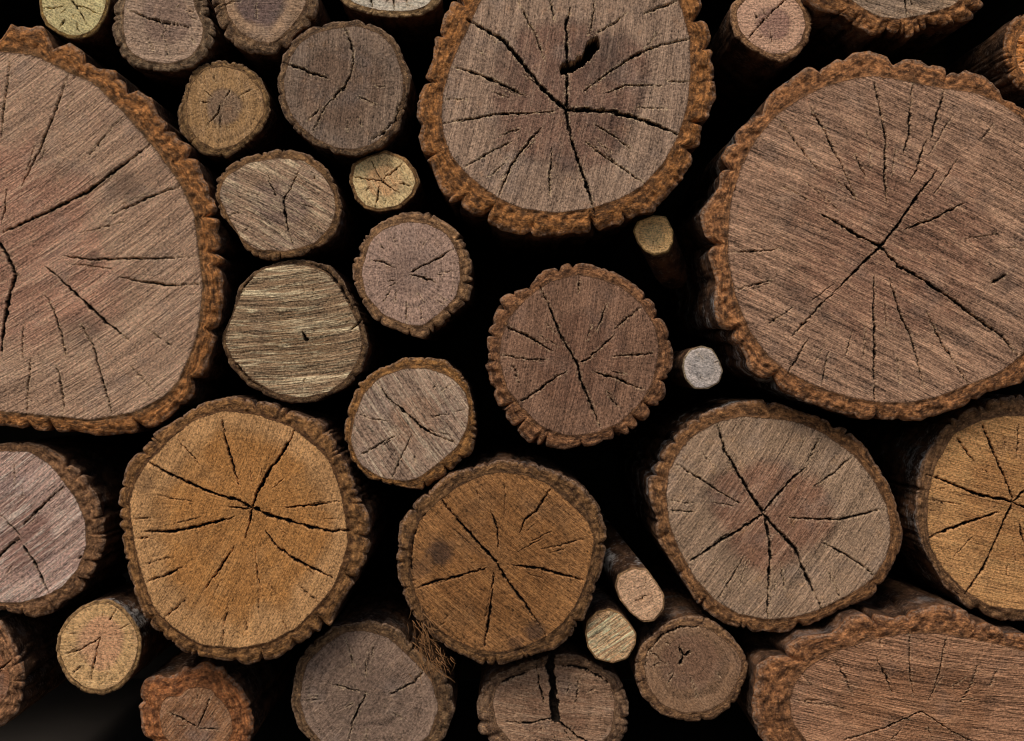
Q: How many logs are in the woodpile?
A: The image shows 34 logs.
